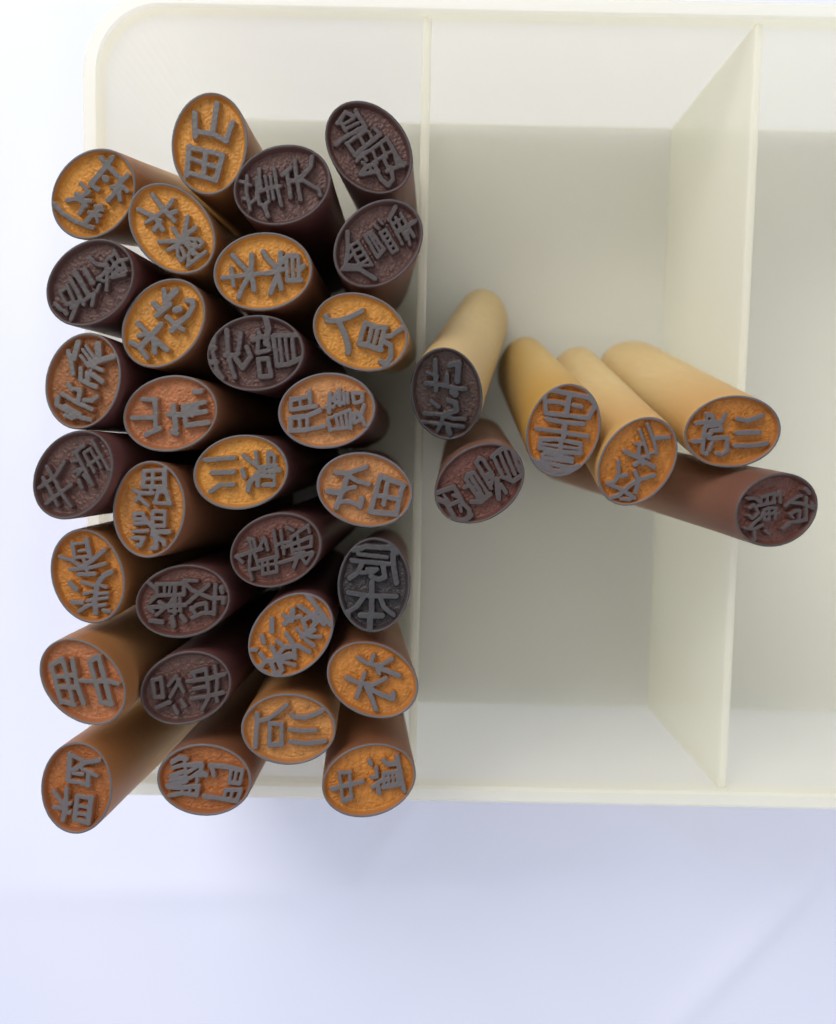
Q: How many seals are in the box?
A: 36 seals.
